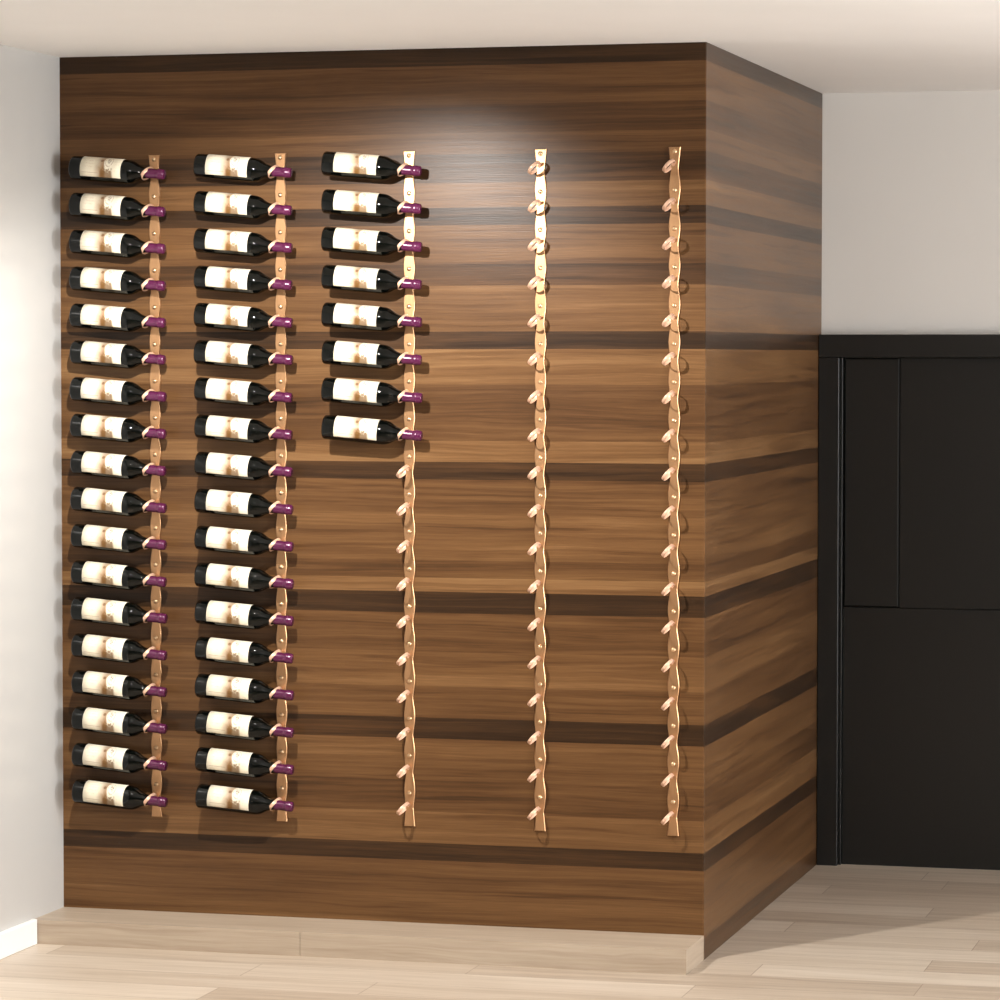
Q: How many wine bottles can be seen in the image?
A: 44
